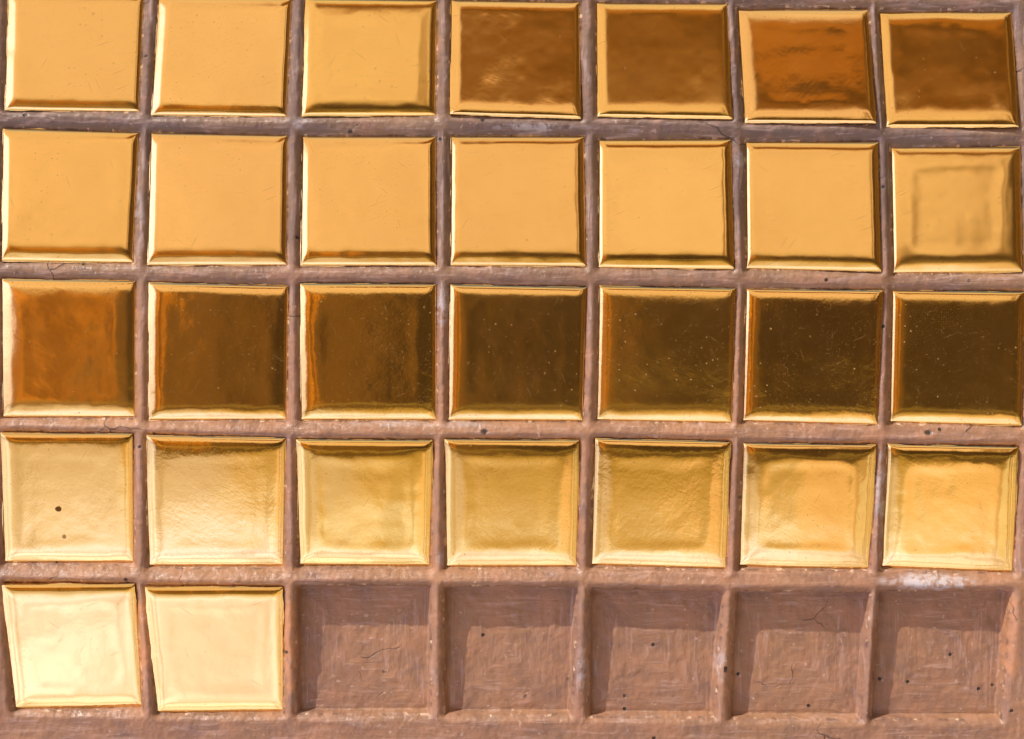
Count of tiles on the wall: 30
